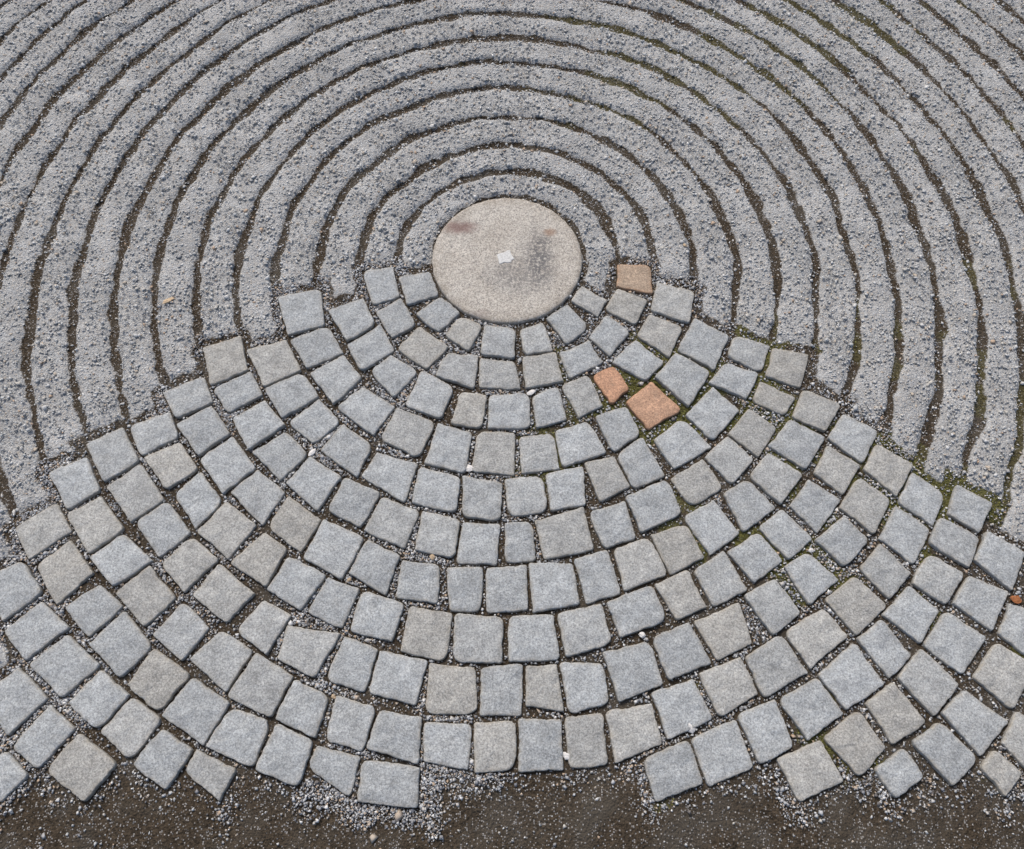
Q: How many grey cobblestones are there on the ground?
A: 200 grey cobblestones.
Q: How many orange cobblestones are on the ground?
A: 3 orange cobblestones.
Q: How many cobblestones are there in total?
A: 203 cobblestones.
